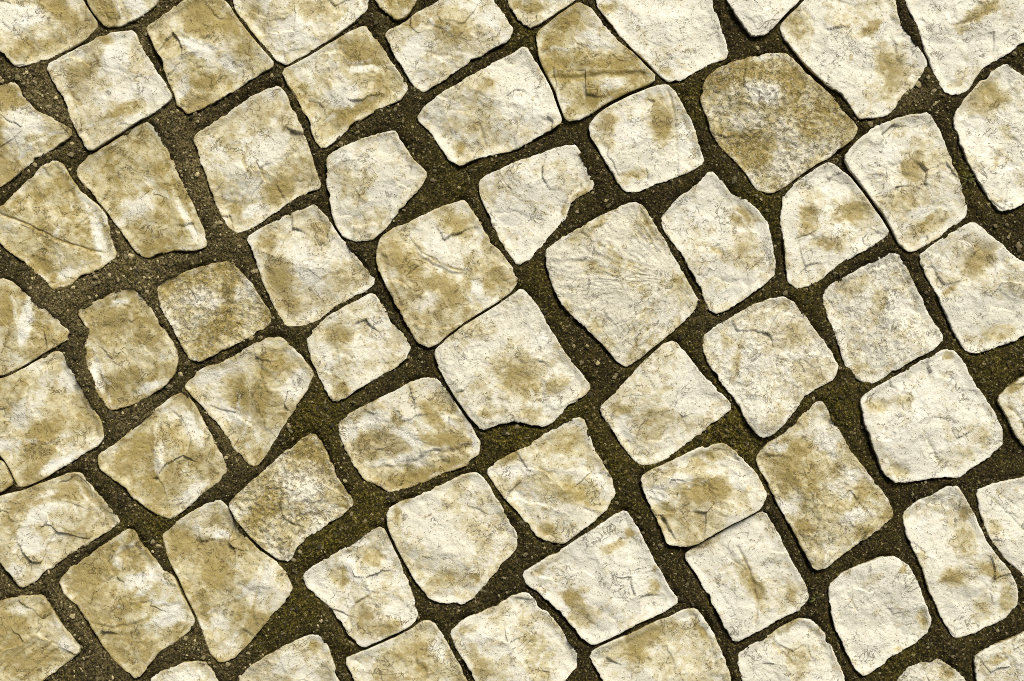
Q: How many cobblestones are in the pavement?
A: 69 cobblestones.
